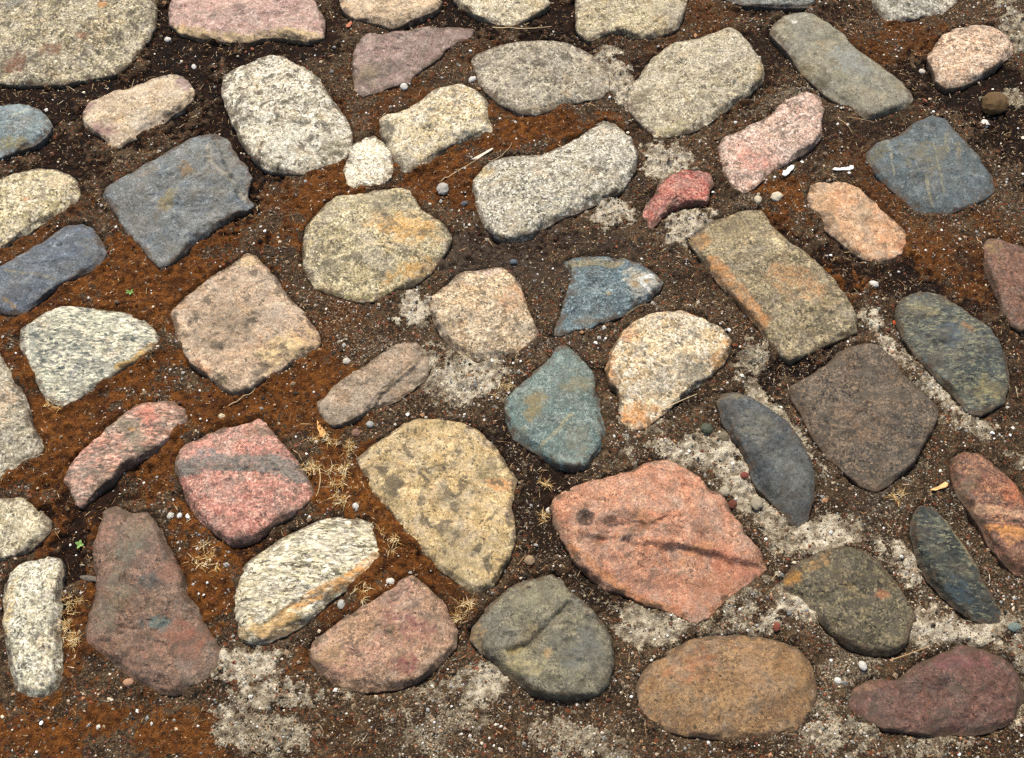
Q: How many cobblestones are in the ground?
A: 54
